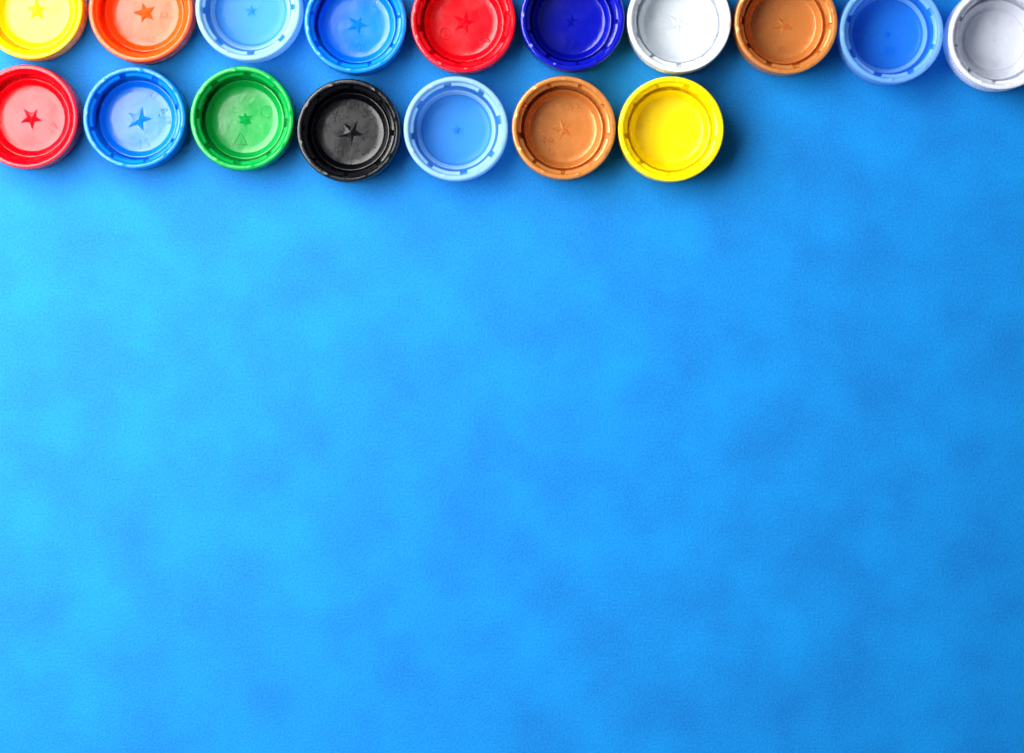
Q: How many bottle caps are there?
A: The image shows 17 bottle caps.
